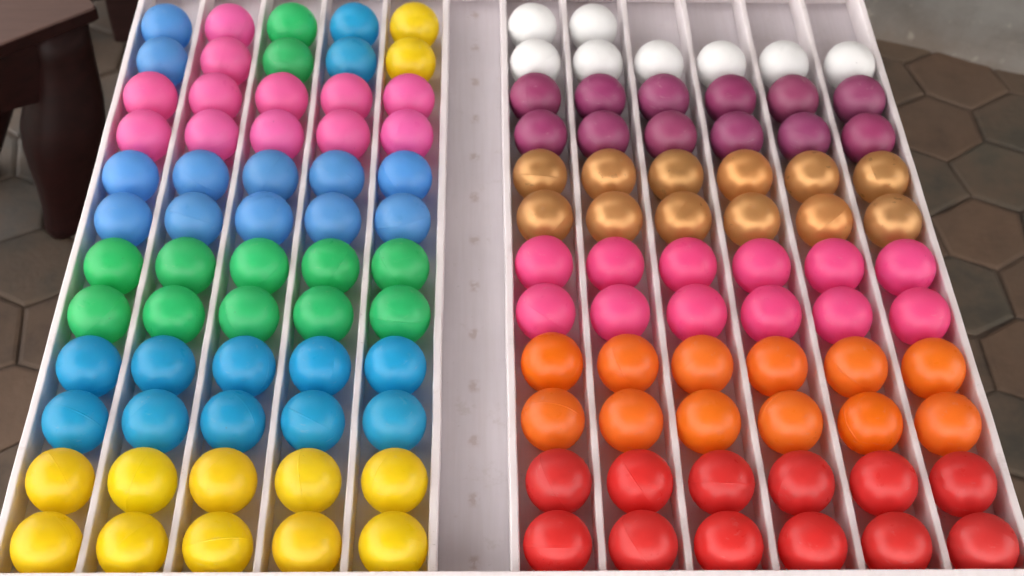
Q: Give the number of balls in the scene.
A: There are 128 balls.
